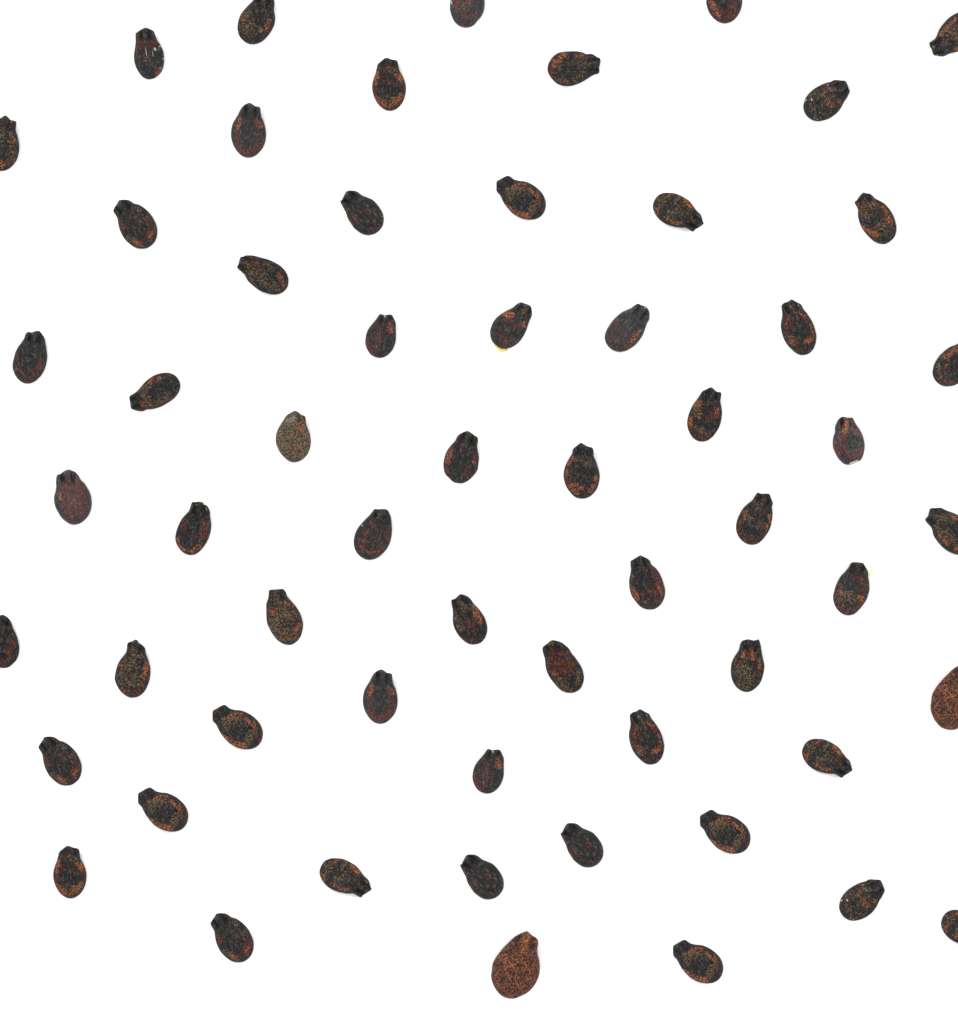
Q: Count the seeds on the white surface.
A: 59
